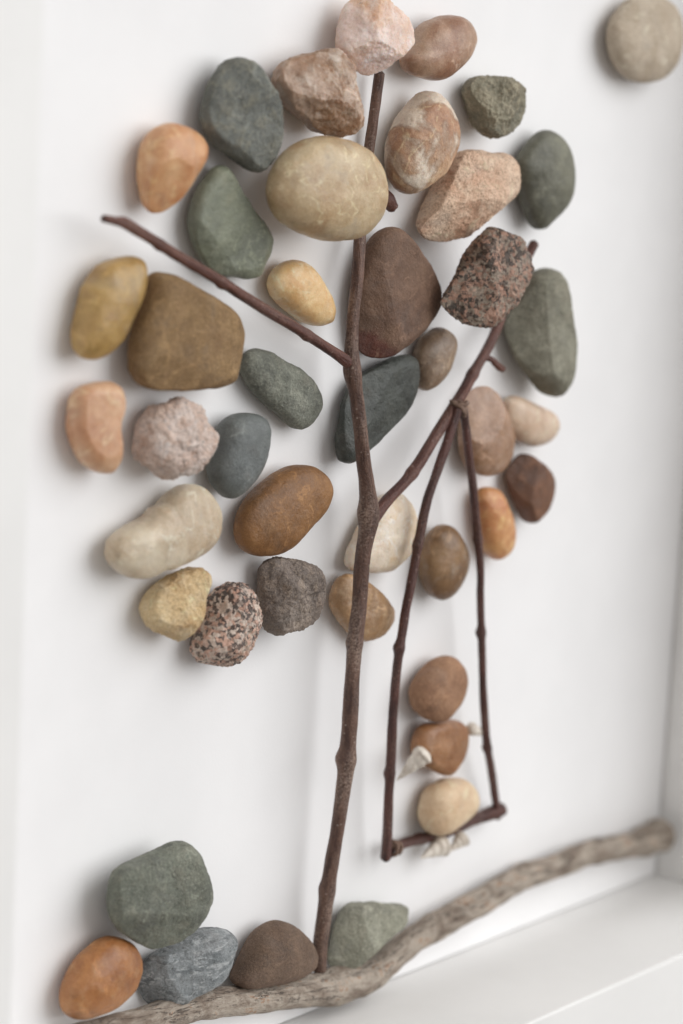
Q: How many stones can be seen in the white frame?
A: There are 44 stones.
